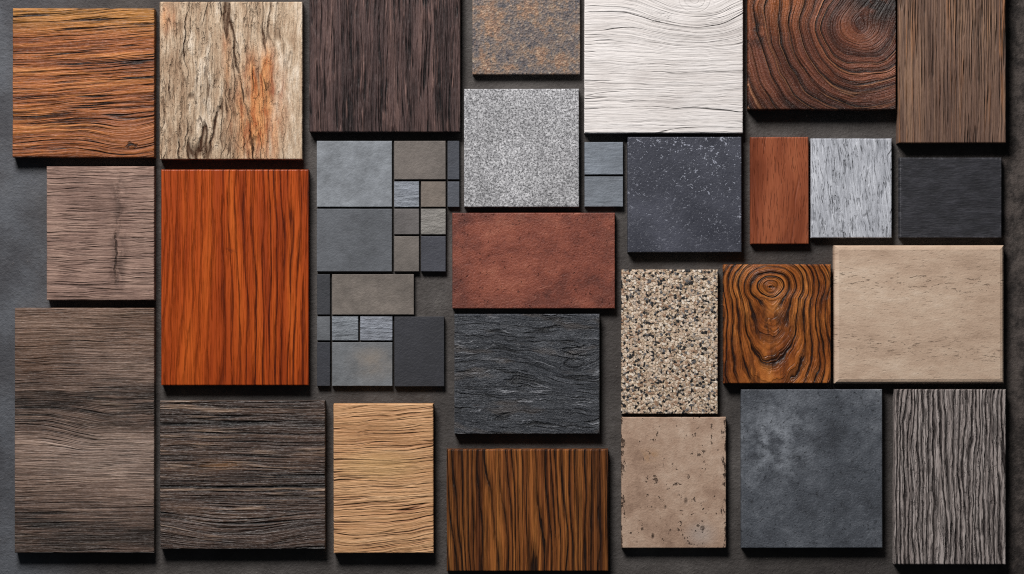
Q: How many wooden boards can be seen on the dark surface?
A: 17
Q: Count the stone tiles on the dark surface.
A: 30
